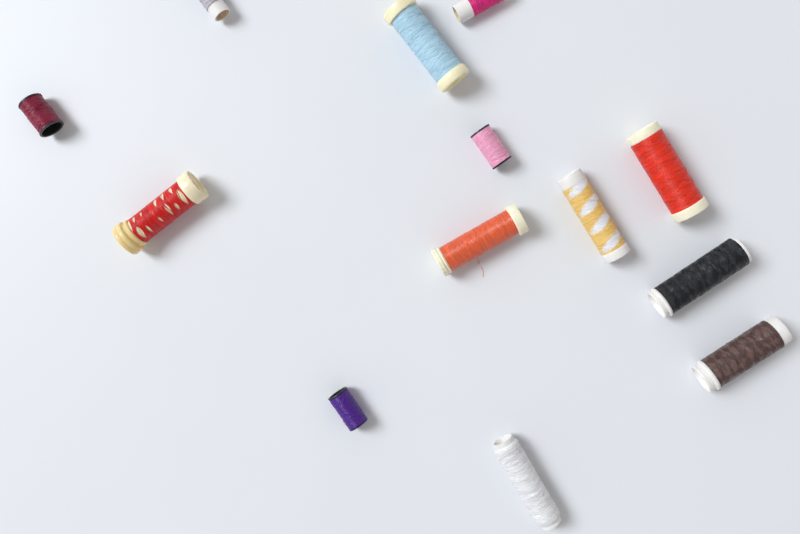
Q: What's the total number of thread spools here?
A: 13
